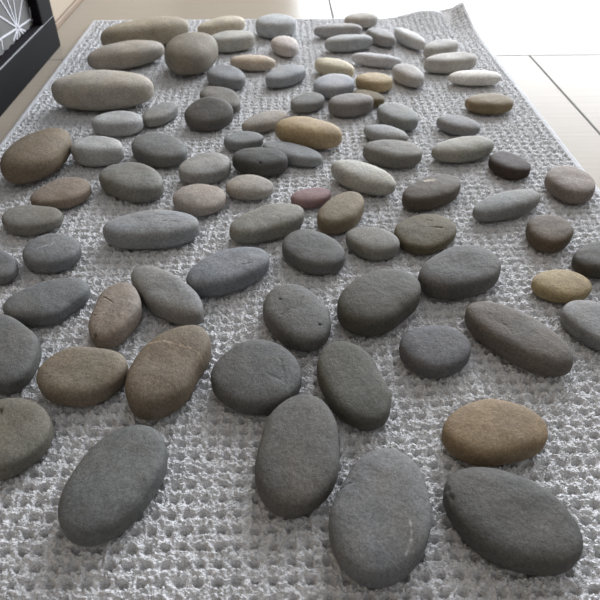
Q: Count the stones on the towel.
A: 89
